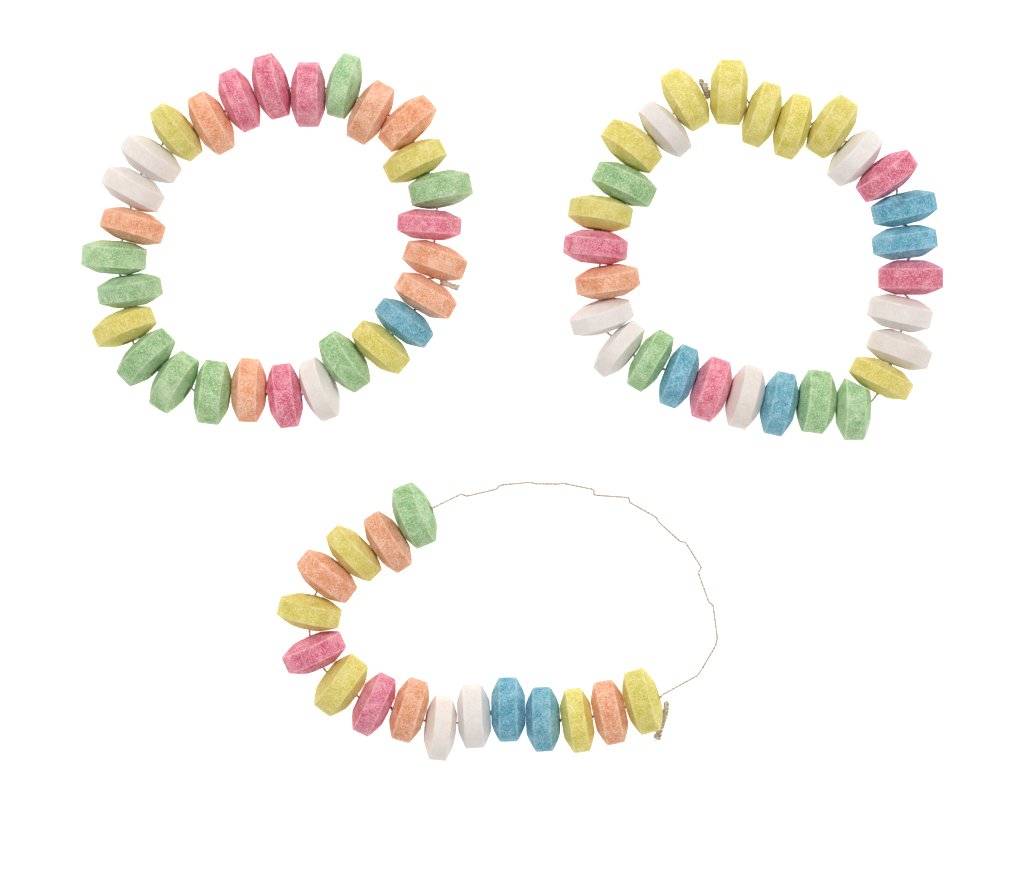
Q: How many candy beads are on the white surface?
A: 72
